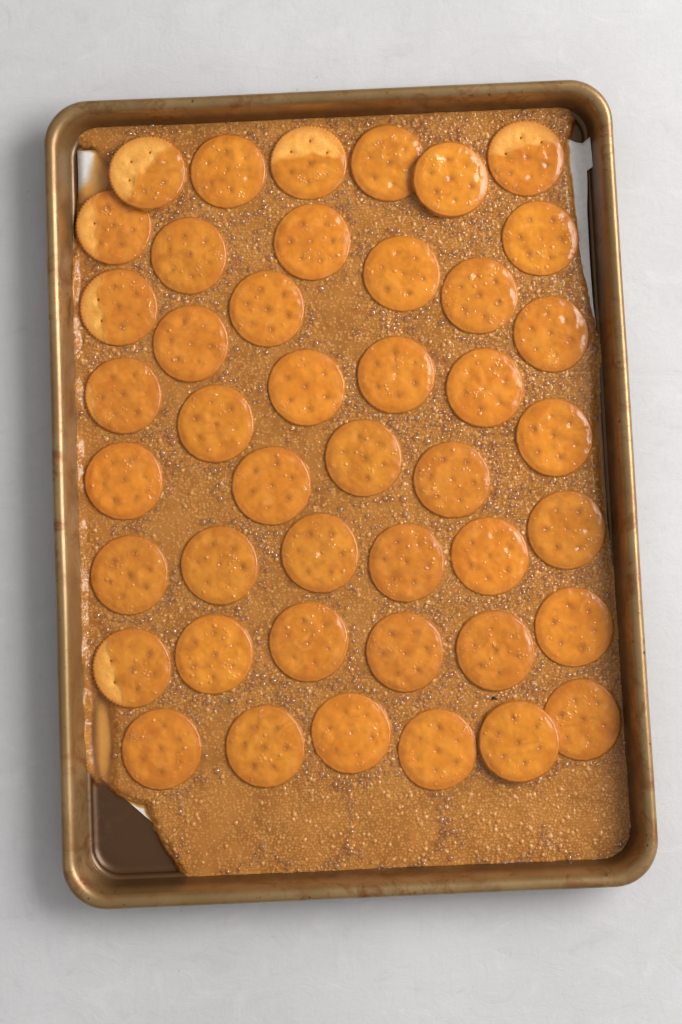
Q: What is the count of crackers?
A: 44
